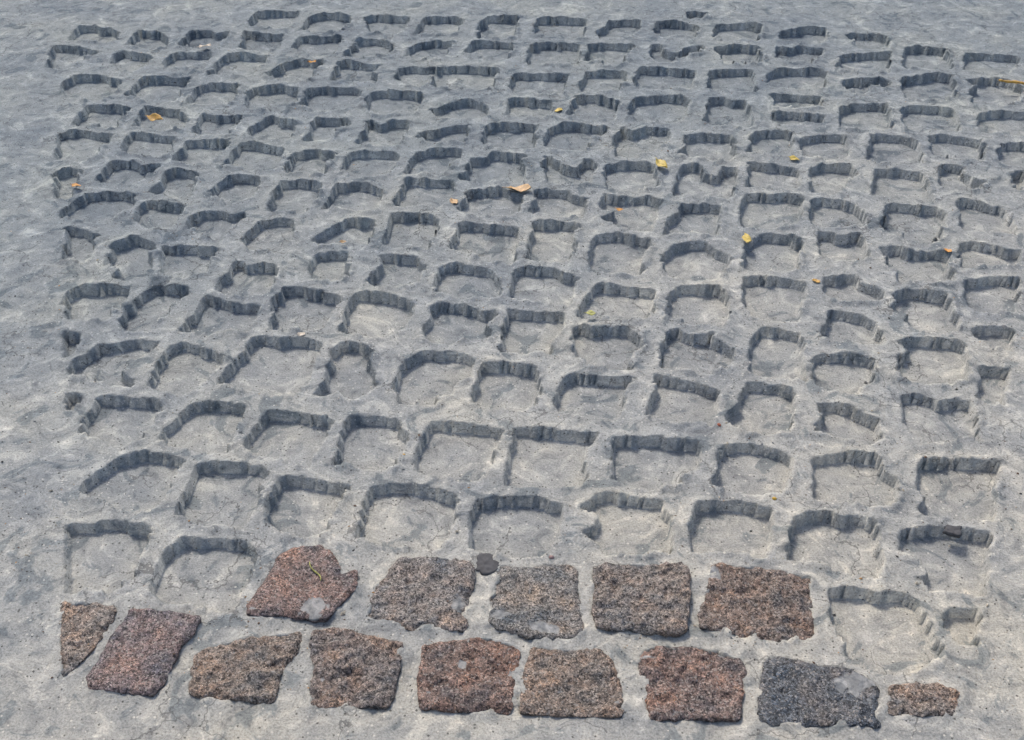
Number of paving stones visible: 14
